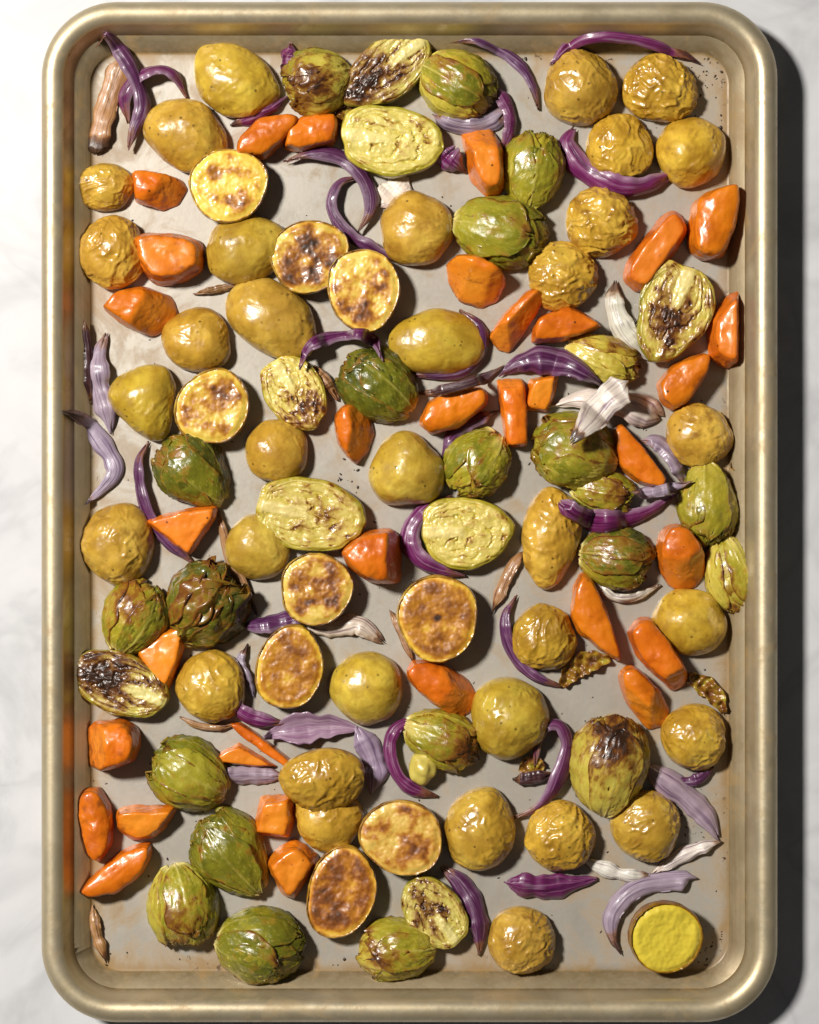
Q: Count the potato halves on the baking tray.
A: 44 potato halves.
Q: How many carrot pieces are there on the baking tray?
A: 34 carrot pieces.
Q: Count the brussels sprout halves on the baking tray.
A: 30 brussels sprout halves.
